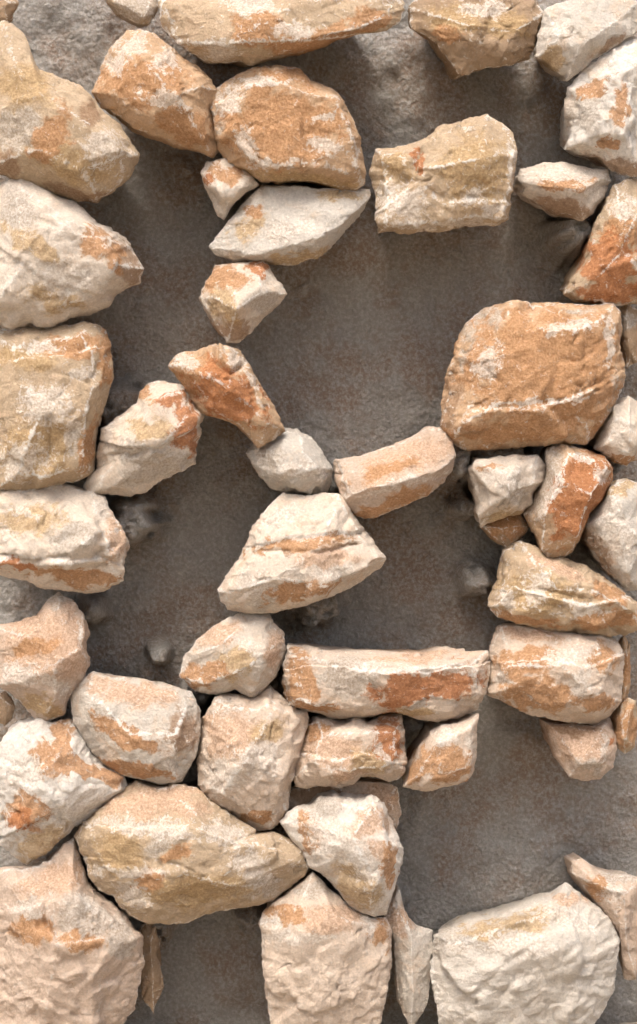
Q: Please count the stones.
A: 53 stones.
